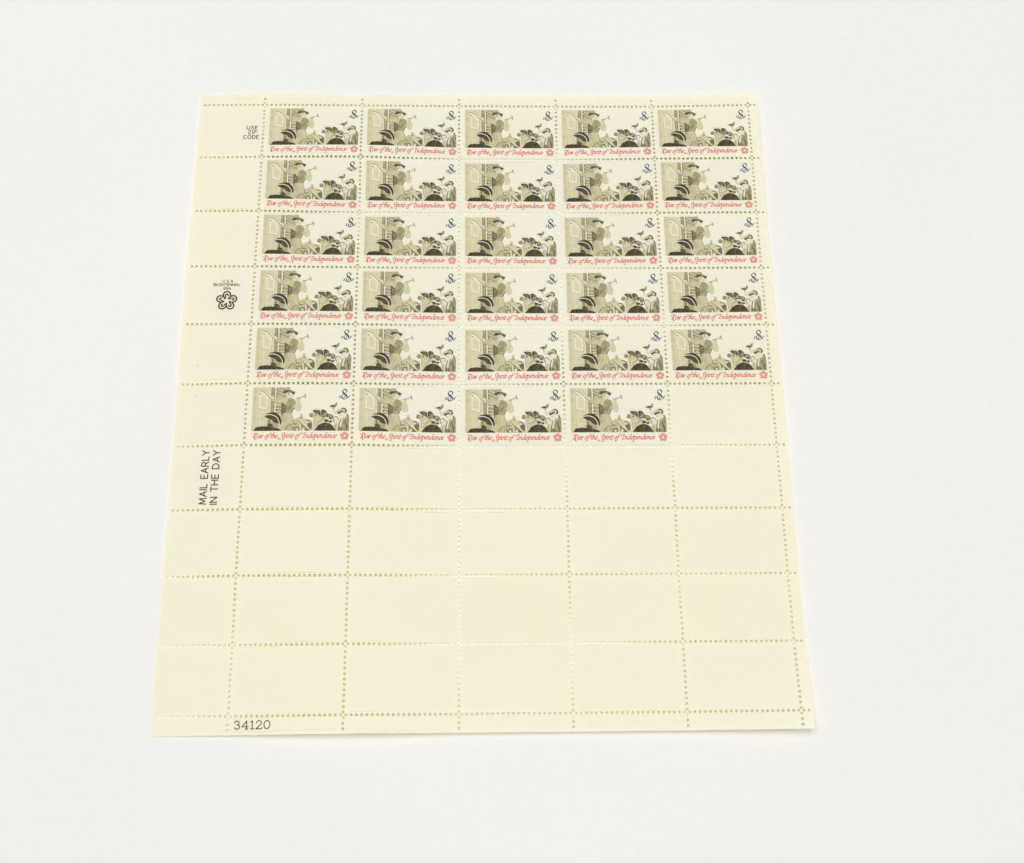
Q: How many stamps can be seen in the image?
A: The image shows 29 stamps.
